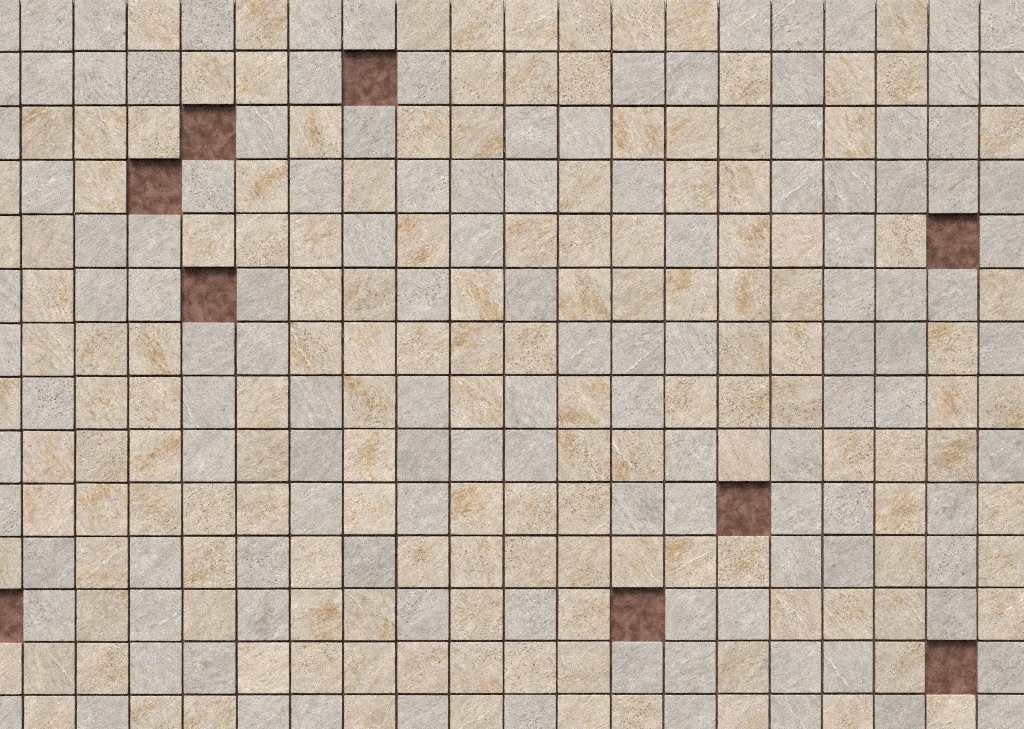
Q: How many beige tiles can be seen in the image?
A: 147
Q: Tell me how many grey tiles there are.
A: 124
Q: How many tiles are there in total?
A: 271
